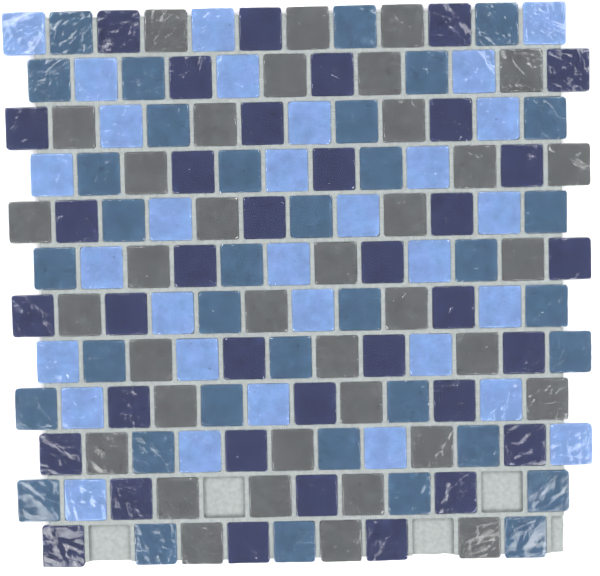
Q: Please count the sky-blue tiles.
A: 31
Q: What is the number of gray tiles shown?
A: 36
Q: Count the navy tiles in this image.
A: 36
